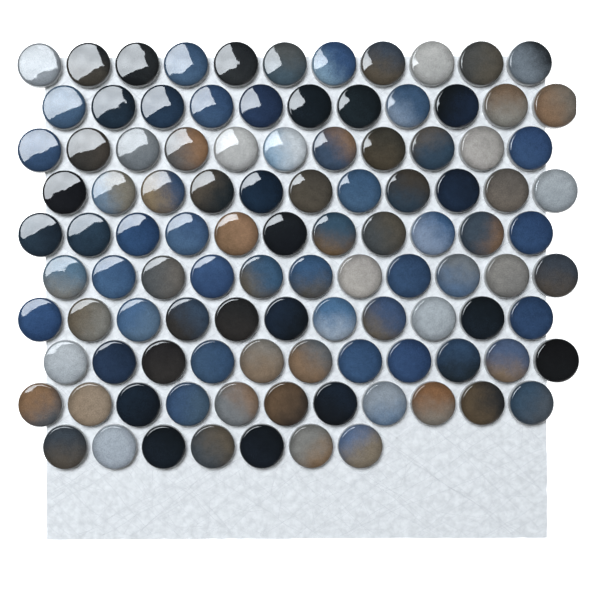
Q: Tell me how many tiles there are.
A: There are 106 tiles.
